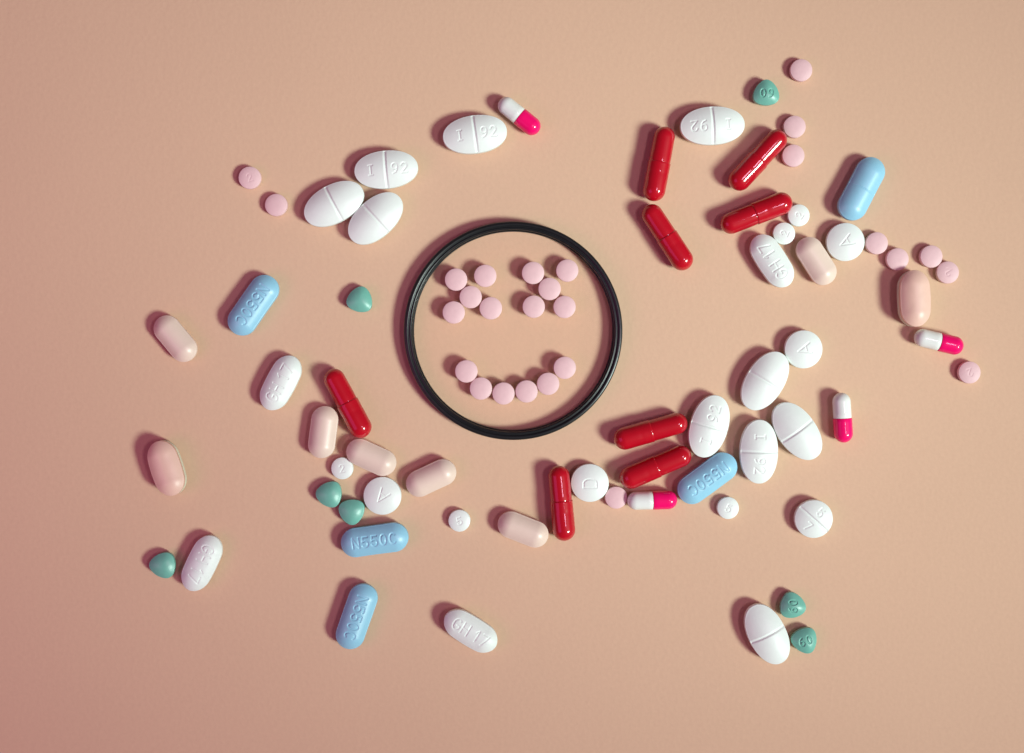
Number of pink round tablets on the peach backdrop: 27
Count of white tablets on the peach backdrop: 24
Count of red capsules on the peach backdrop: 8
